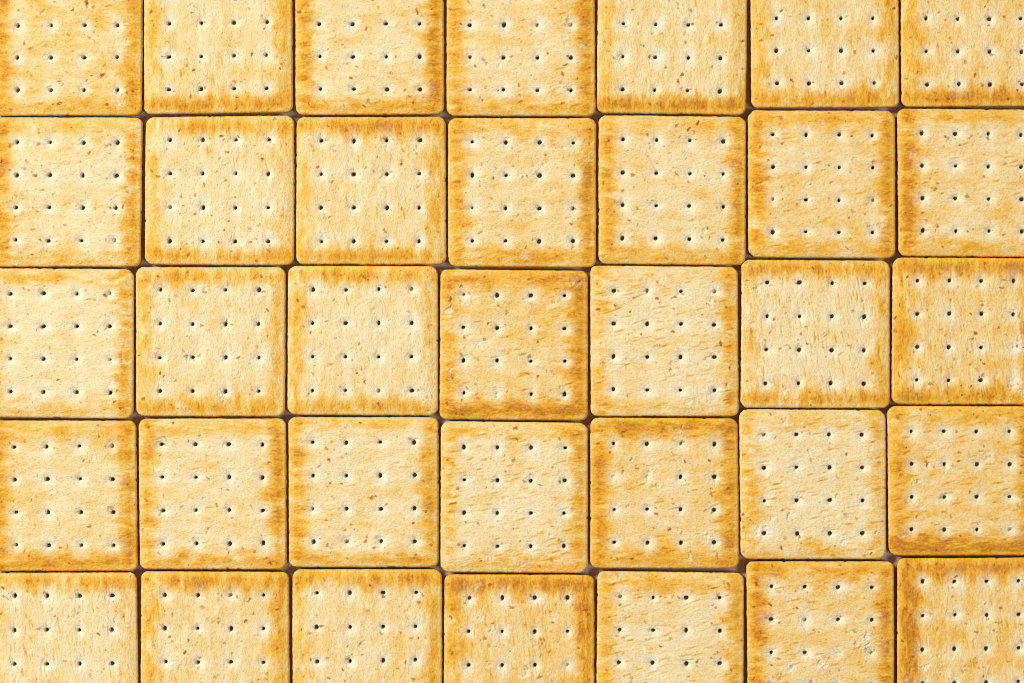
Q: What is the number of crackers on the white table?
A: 35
